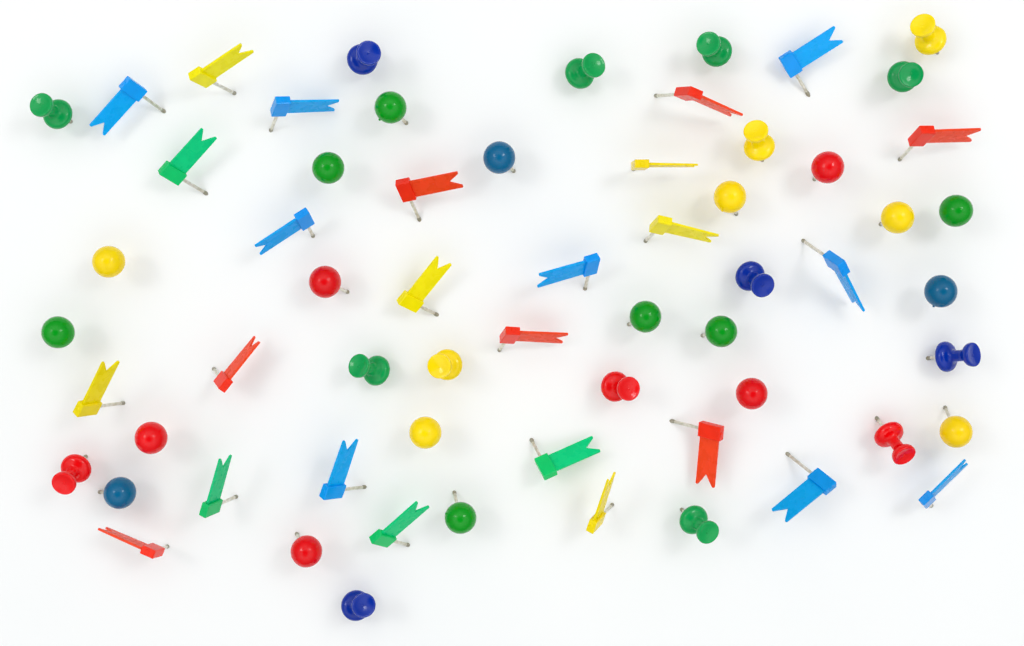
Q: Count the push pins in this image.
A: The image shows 16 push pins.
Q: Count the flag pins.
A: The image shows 26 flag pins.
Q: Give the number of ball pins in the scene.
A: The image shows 20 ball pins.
